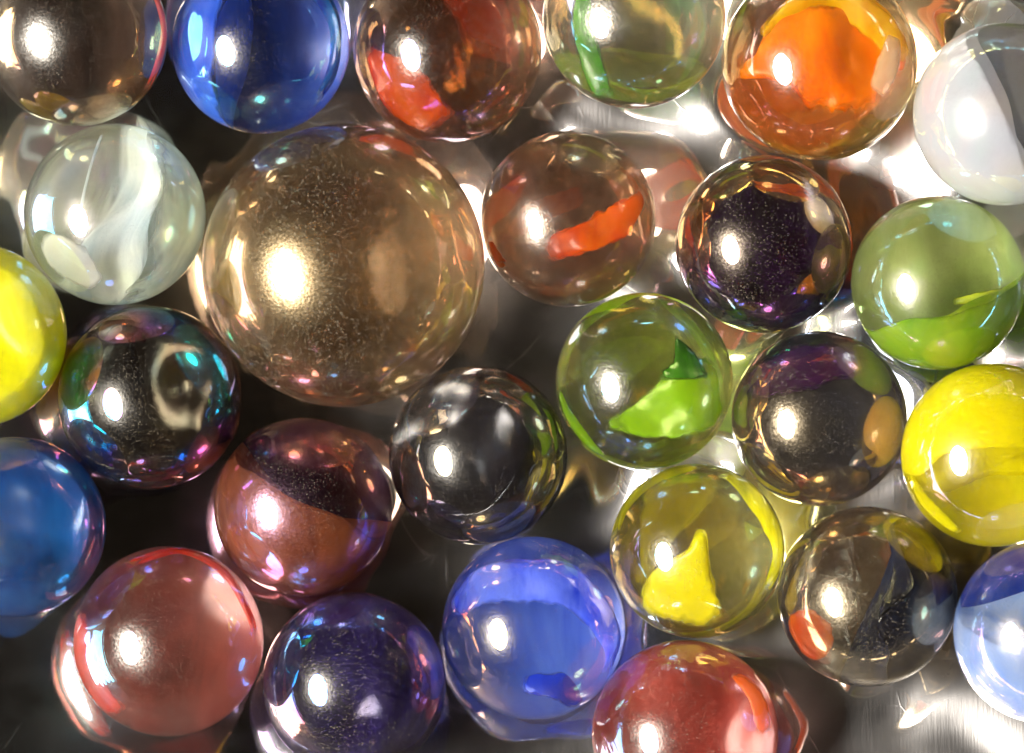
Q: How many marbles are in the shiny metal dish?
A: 26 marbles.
